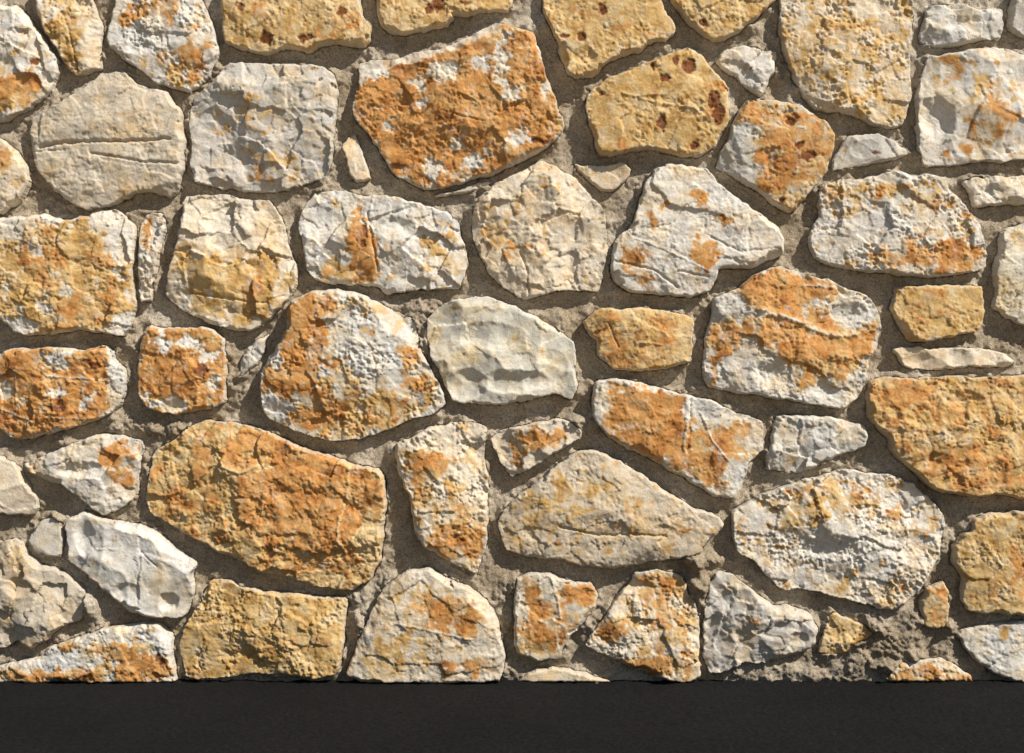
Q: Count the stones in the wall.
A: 65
